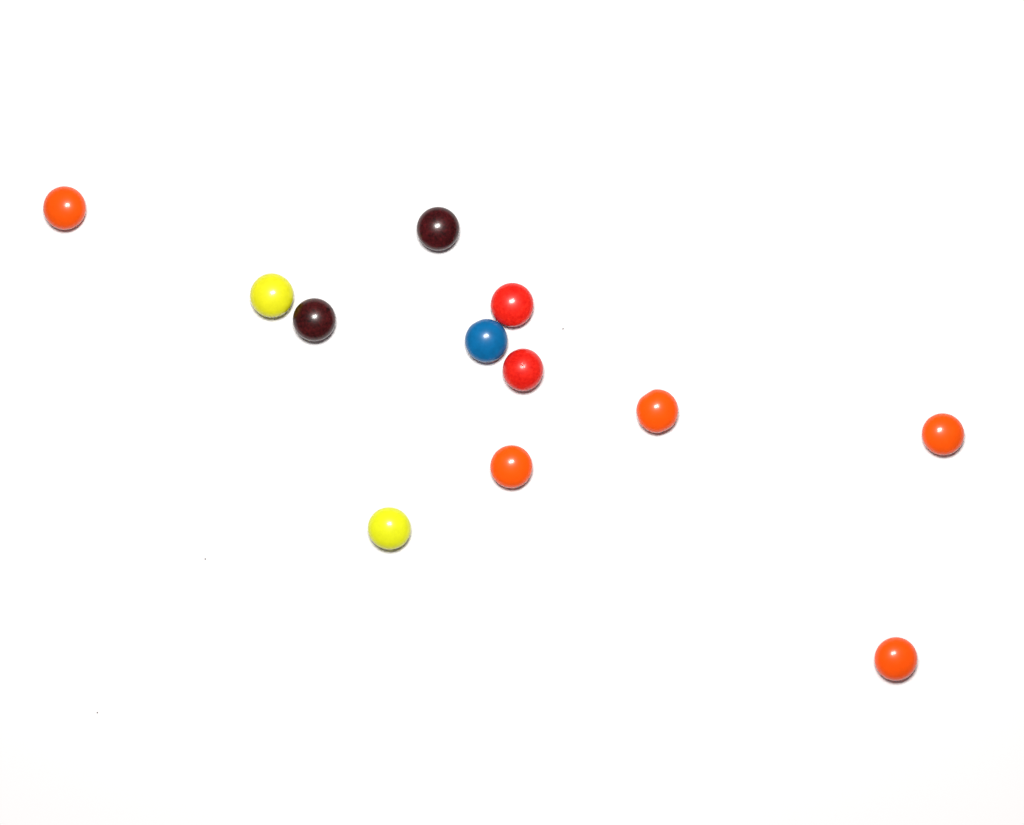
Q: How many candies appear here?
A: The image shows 12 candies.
